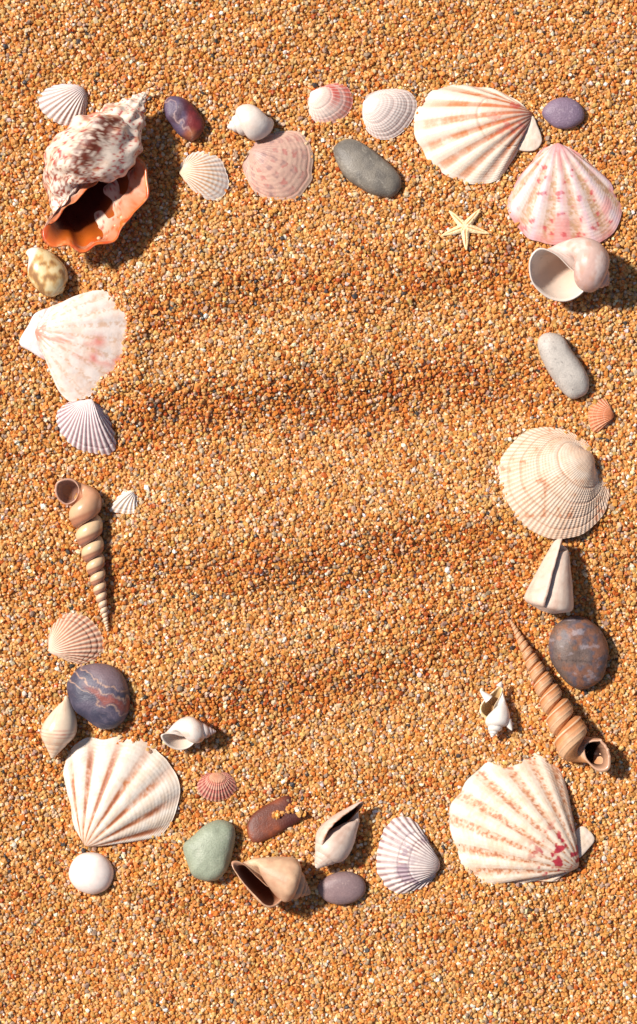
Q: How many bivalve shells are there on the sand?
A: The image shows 17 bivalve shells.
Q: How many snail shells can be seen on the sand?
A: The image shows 12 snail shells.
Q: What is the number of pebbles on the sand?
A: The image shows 10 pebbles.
